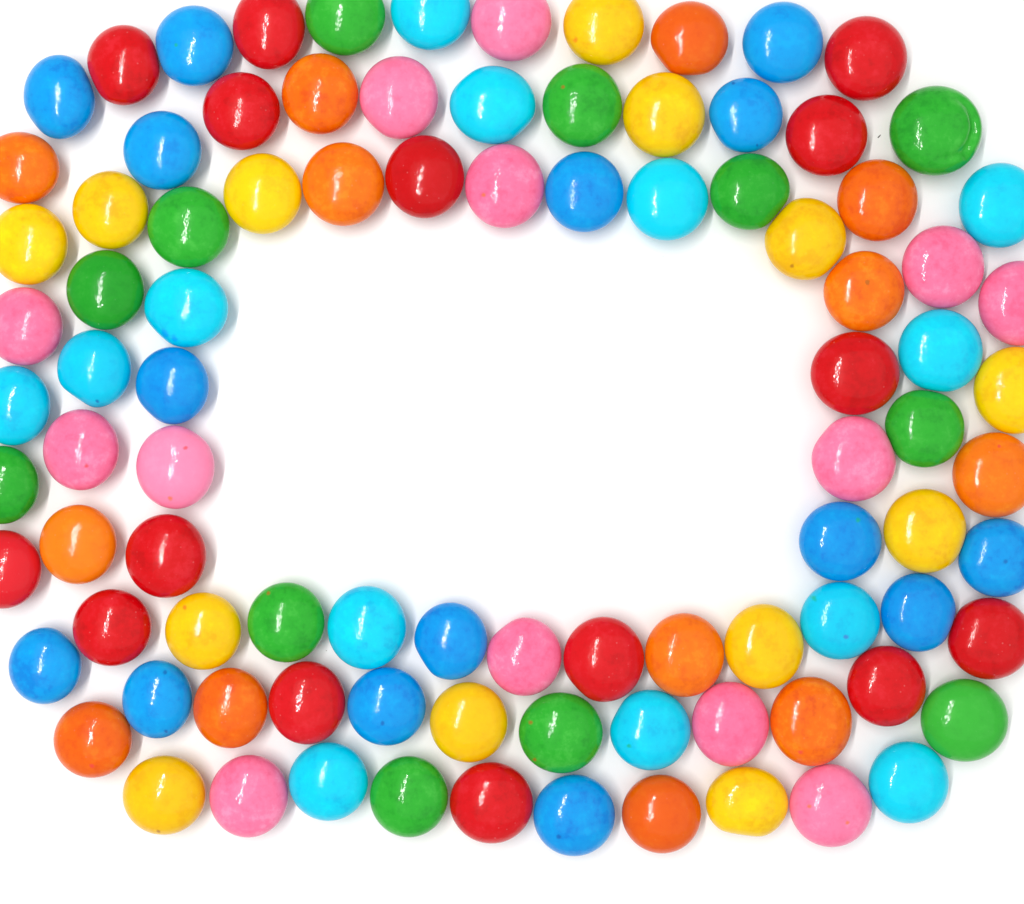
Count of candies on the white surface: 94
